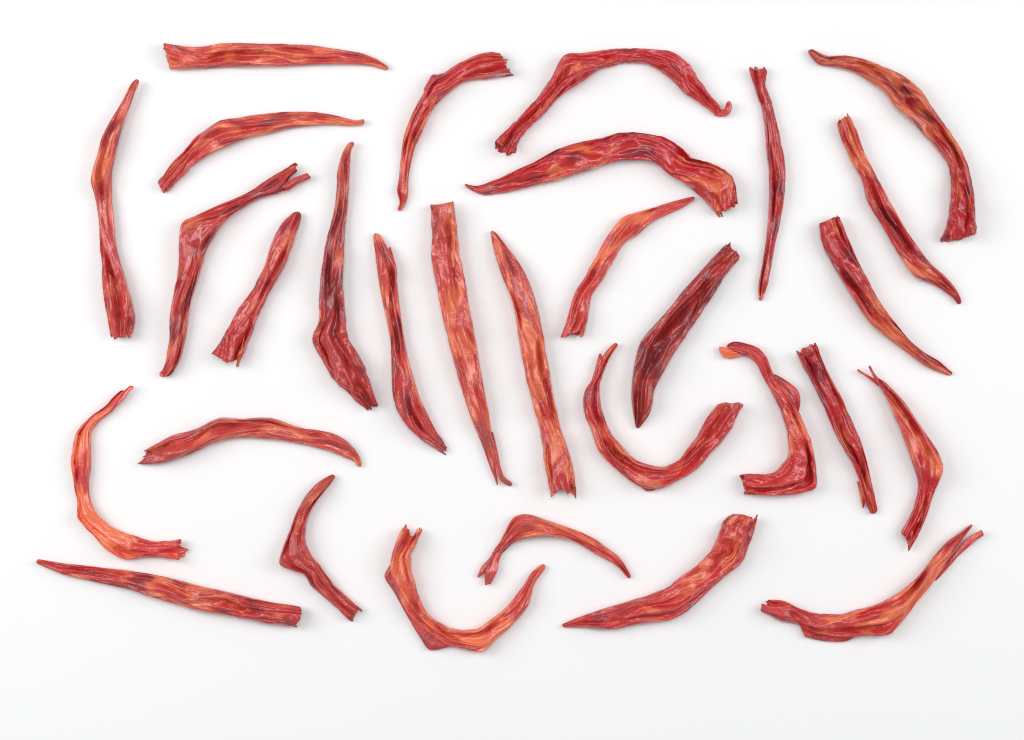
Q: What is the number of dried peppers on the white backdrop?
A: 30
